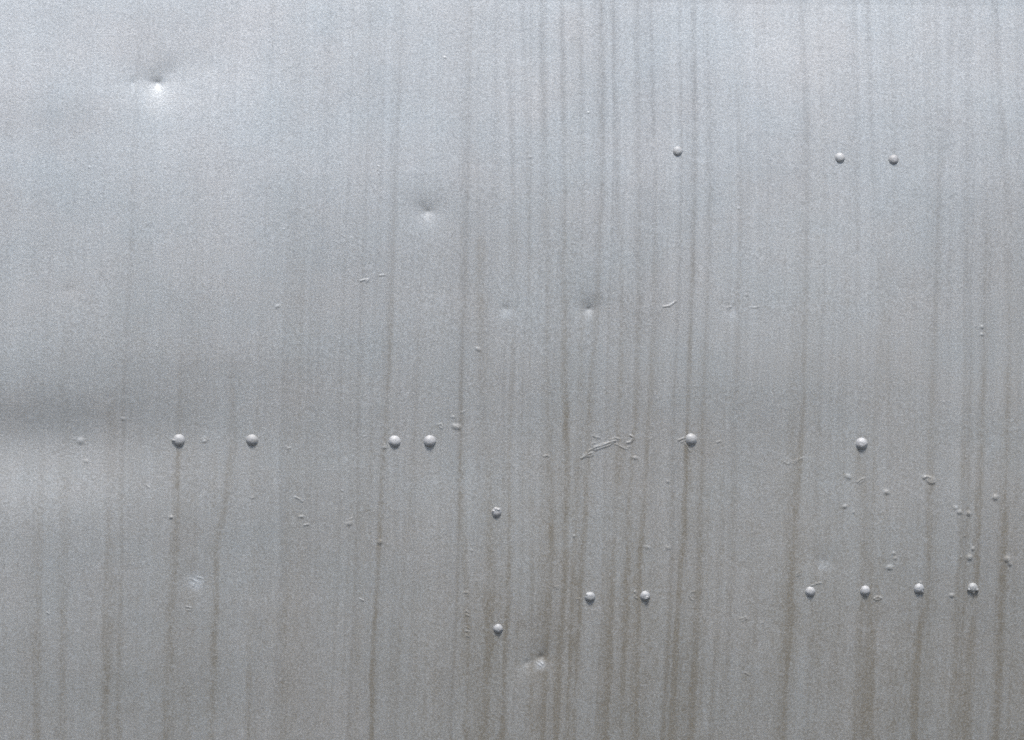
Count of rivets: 17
